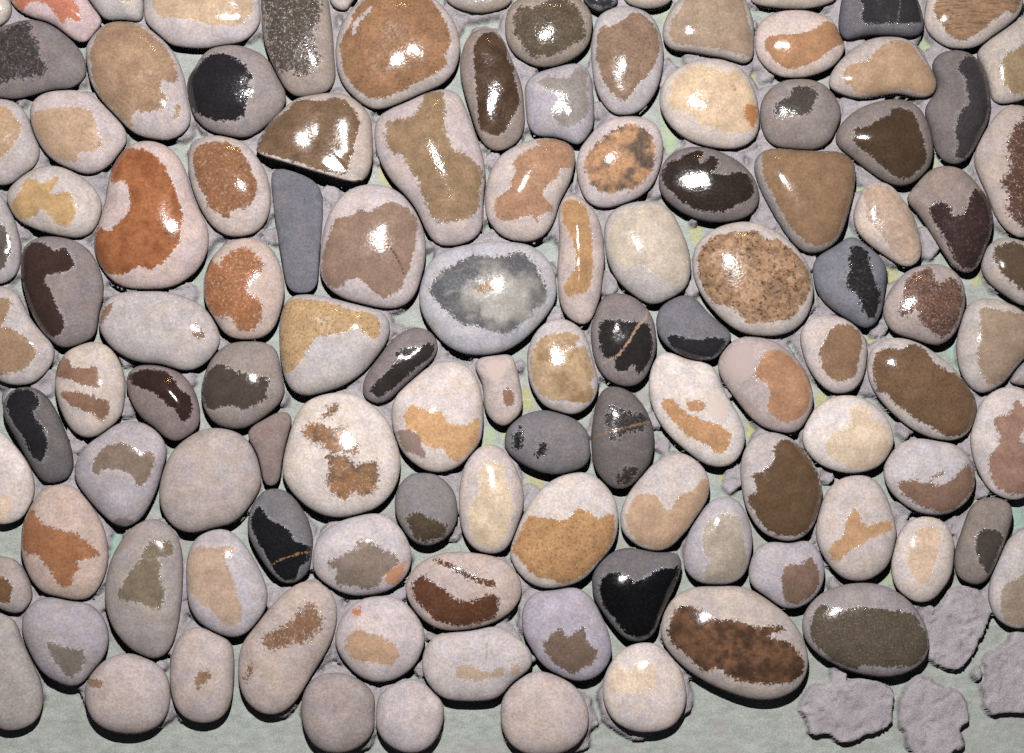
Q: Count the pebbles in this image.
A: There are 116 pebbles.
